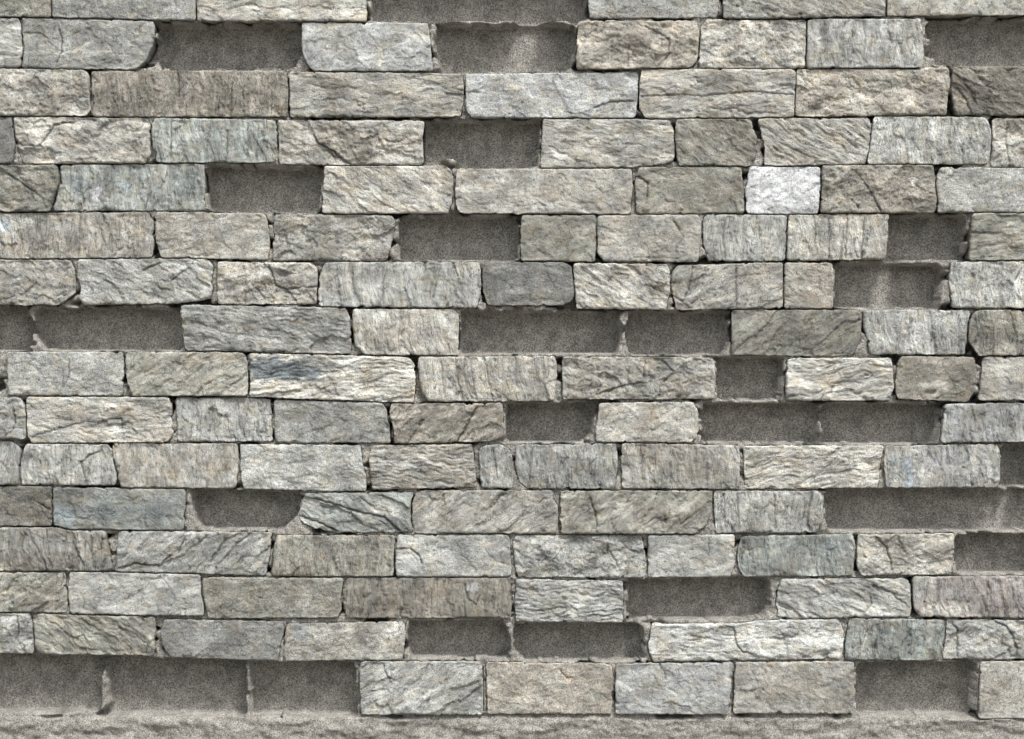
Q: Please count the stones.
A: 116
